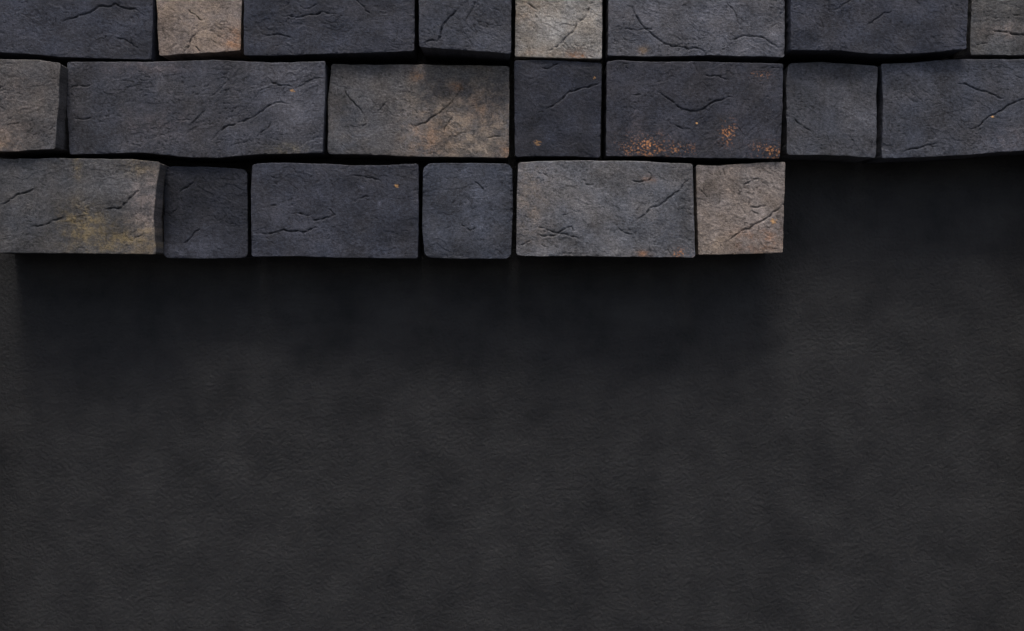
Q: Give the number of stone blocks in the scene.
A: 21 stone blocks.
